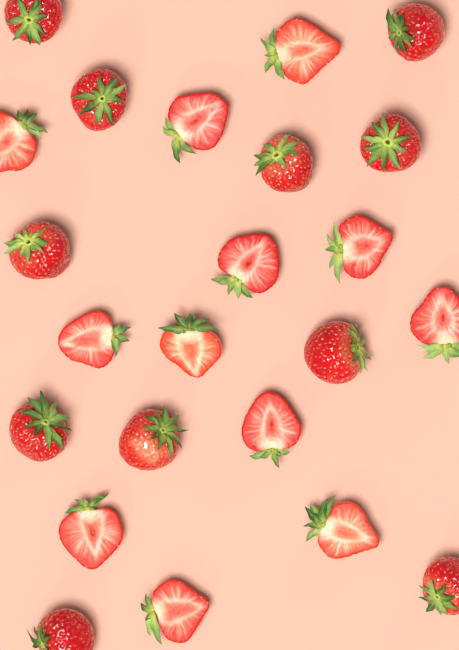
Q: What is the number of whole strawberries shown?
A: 11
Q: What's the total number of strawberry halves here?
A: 12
